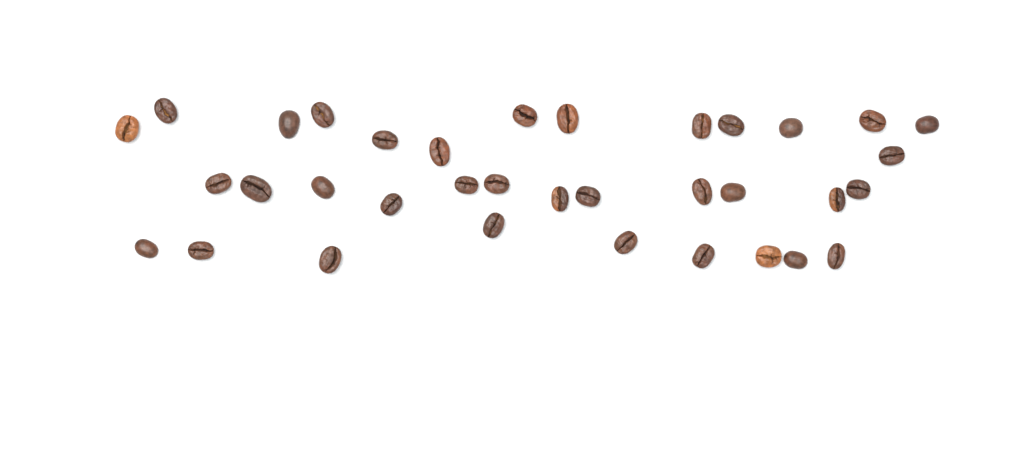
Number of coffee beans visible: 35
